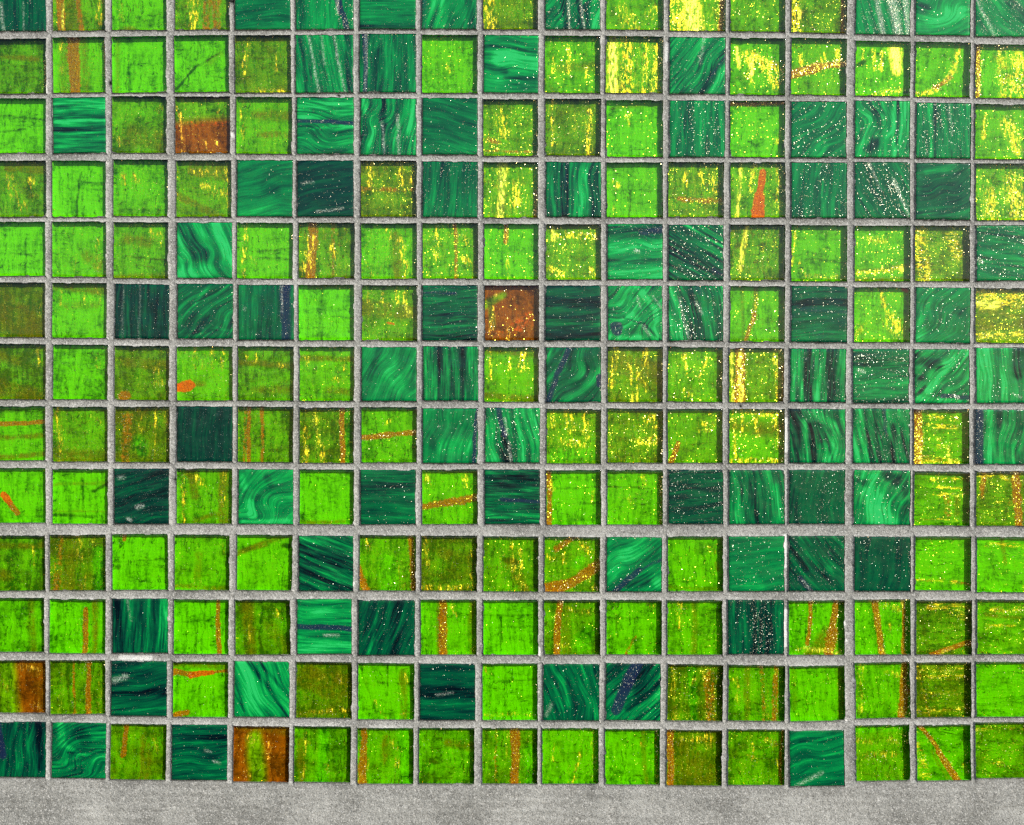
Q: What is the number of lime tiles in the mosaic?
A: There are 137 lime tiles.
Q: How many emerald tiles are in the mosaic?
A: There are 80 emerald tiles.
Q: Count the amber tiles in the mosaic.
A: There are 4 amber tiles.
